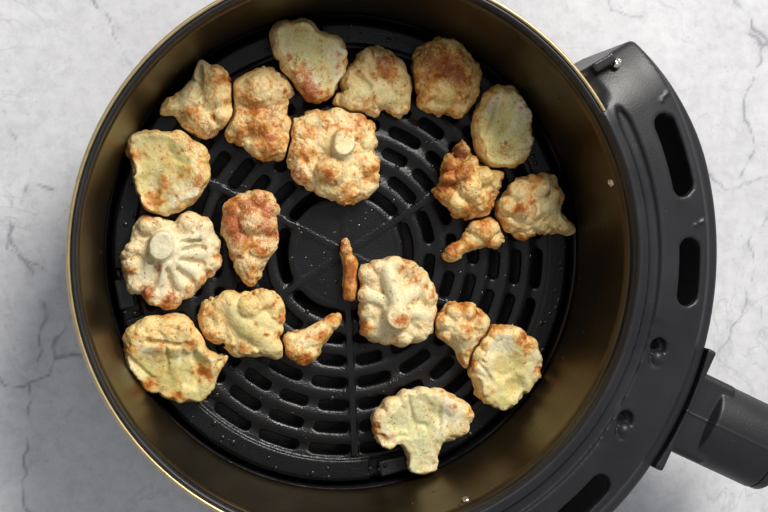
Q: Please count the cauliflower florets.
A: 21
